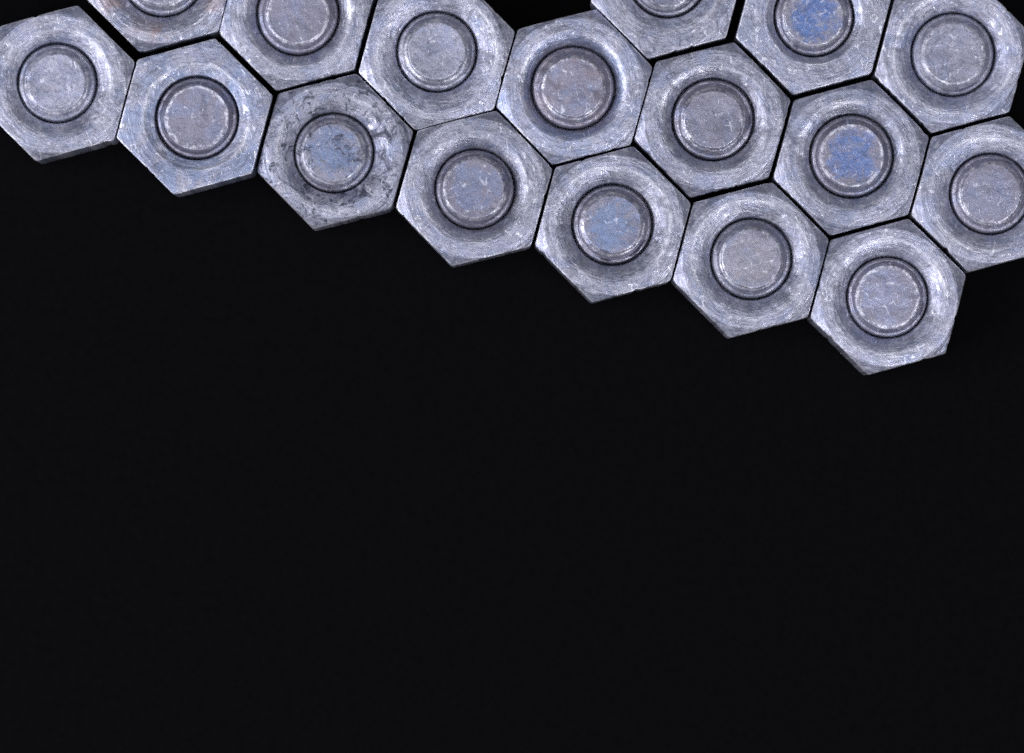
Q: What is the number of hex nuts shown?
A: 17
